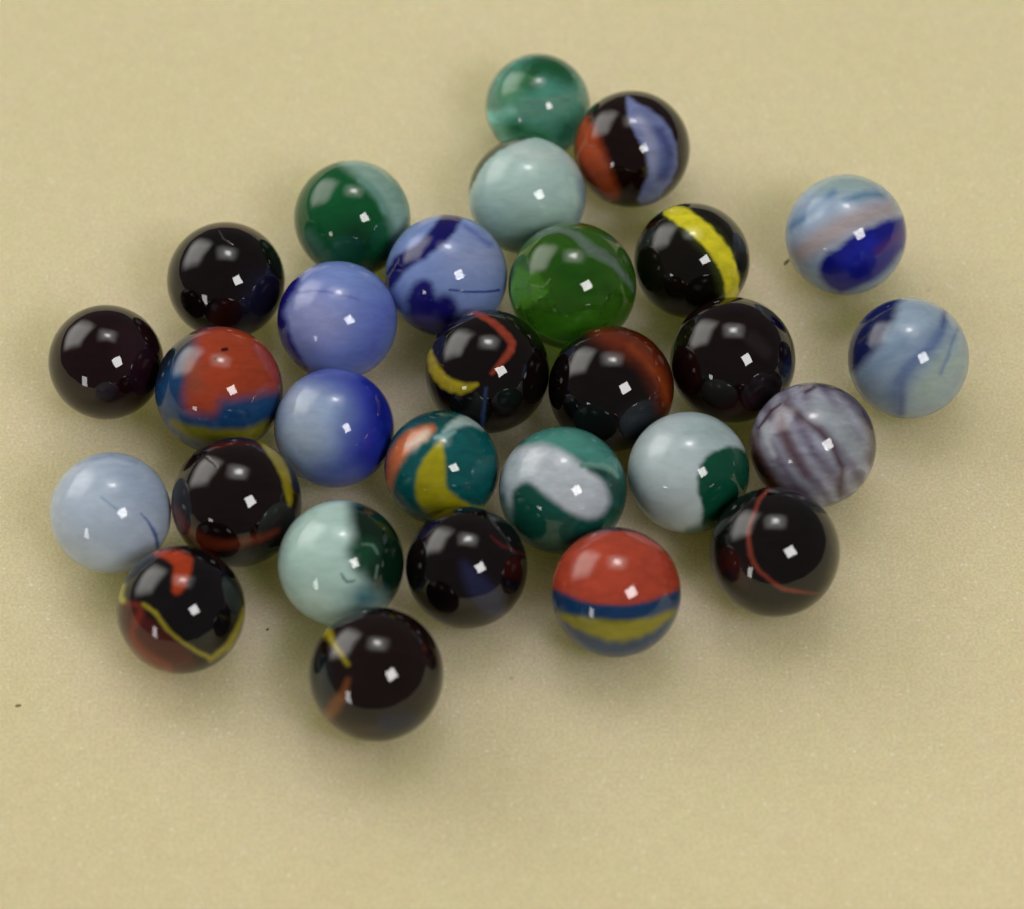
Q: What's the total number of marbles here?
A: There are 29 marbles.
